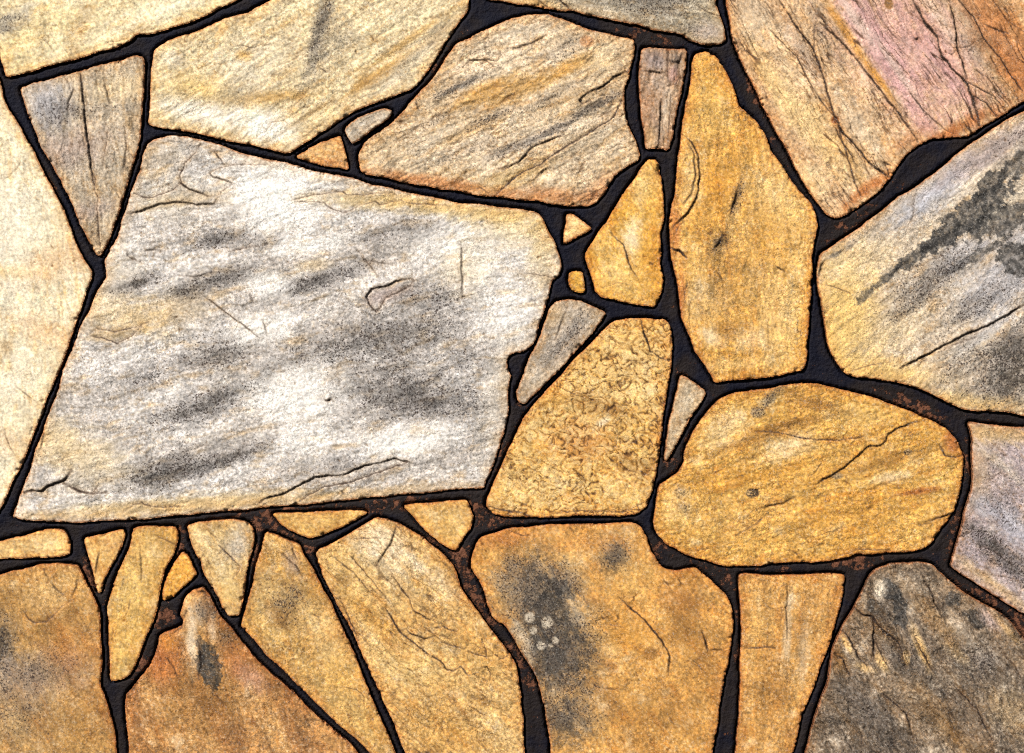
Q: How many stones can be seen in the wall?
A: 35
